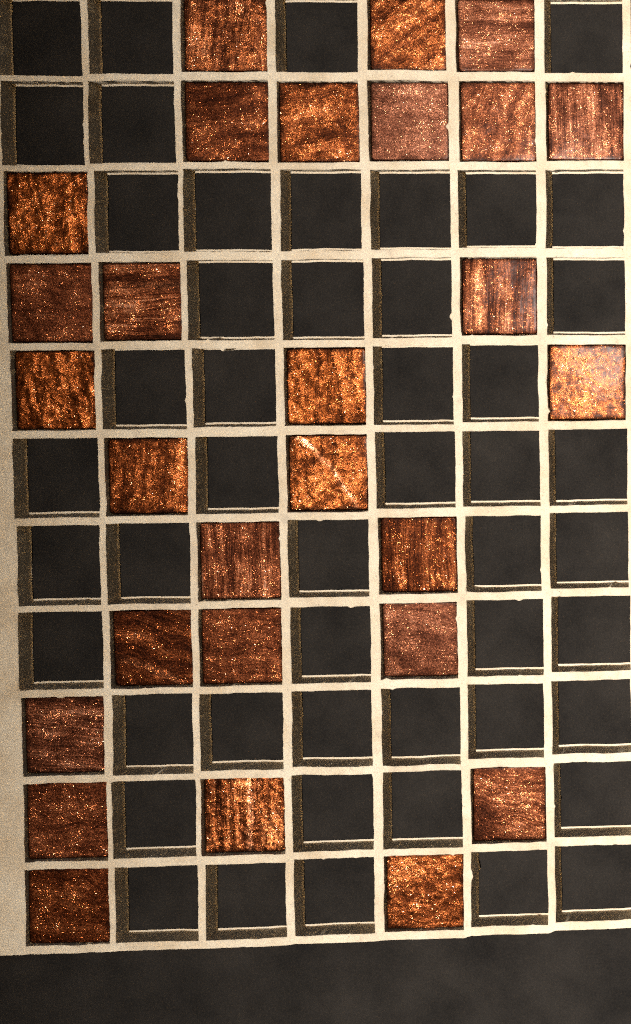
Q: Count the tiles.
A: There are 28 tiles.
